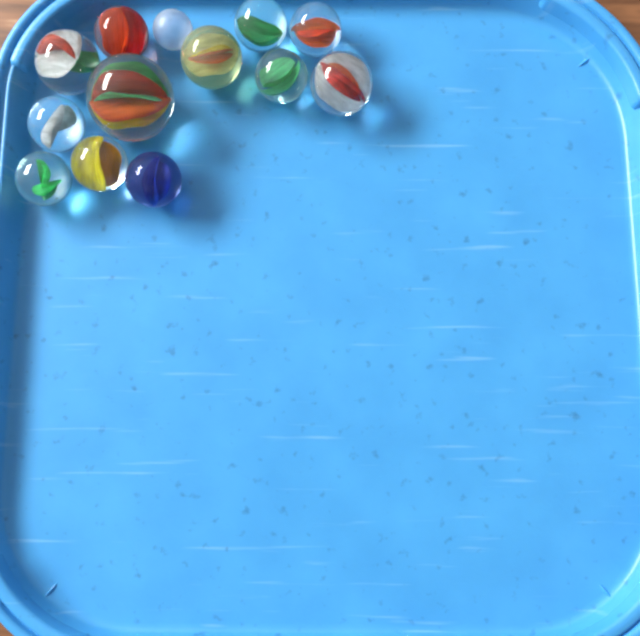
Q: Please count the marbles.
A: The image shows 13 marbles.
